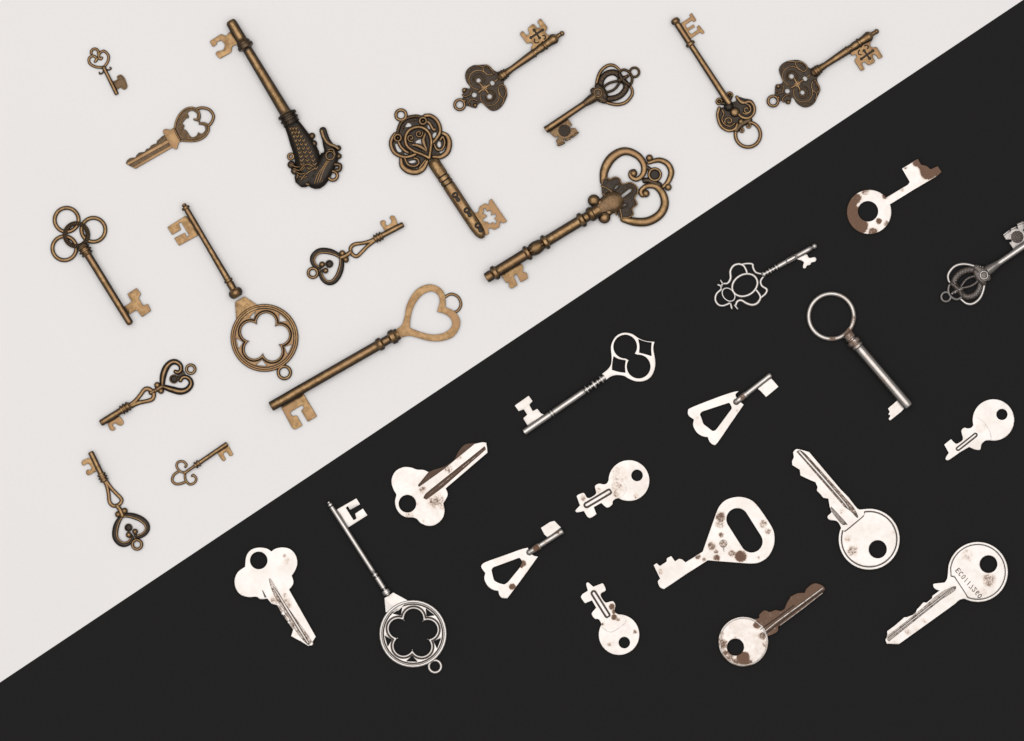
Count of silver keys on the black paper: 17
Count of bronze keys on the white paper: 16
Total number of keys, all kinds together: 33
